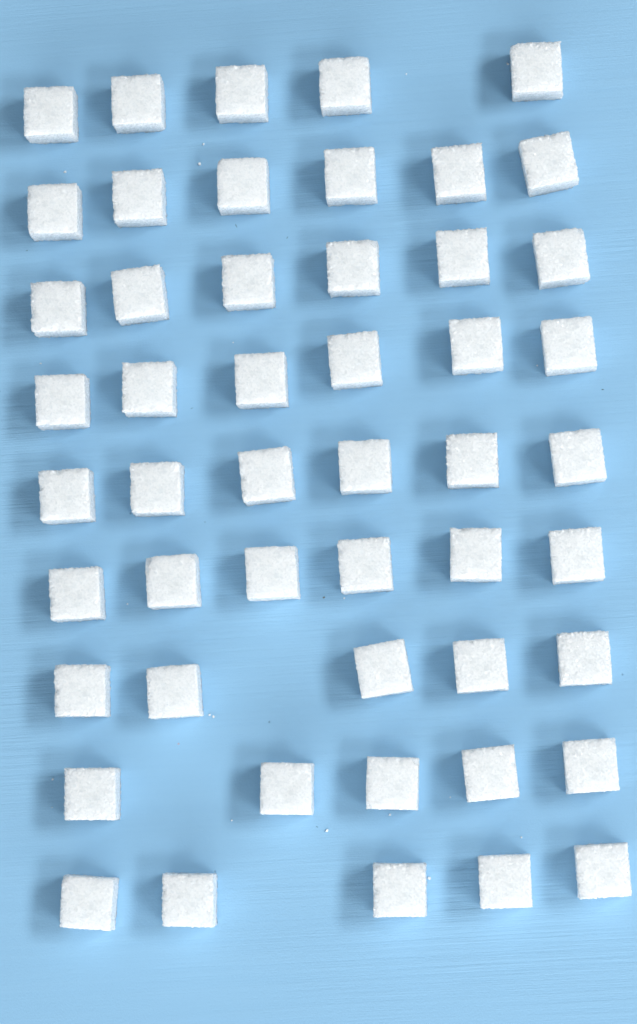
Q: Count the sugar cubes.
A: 50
